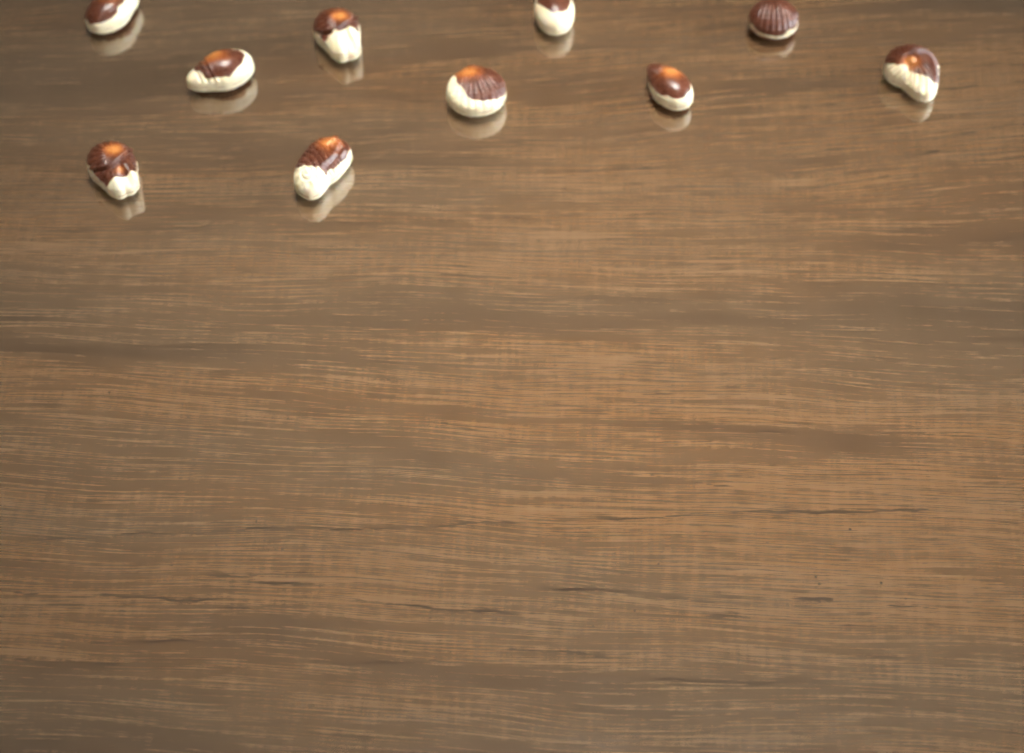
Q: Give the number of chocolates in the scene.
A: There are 10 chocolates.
